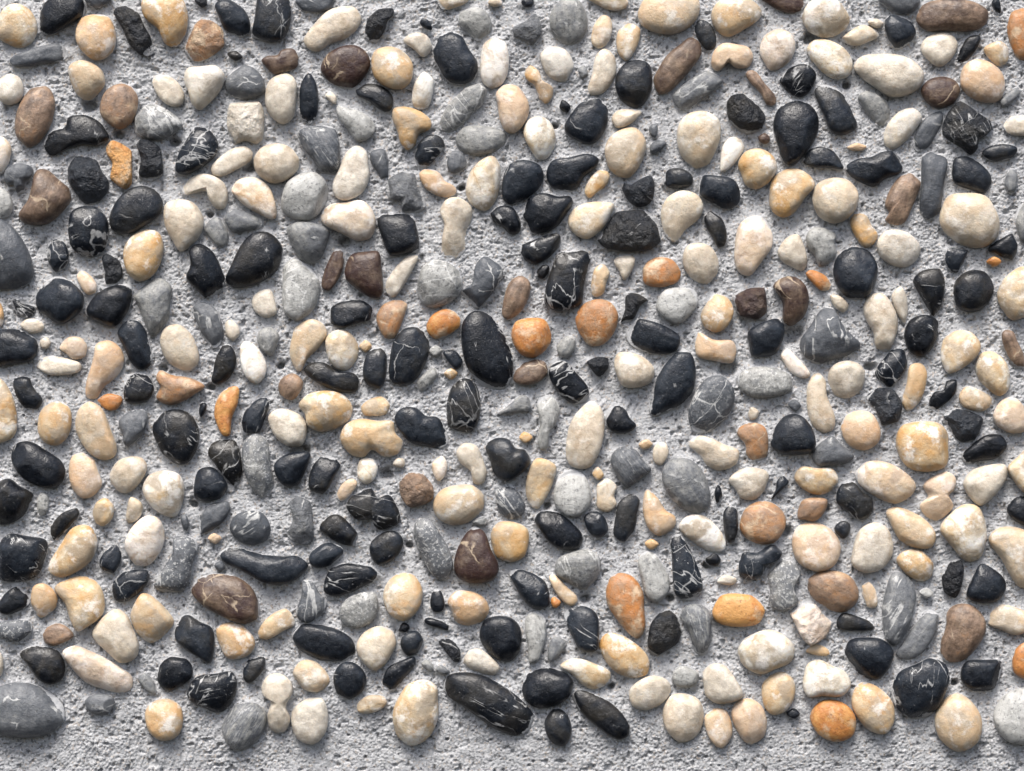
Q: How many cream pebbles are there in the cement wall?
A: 186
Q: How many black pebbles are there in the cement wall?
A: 148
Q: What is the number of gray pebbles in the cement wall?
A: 86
